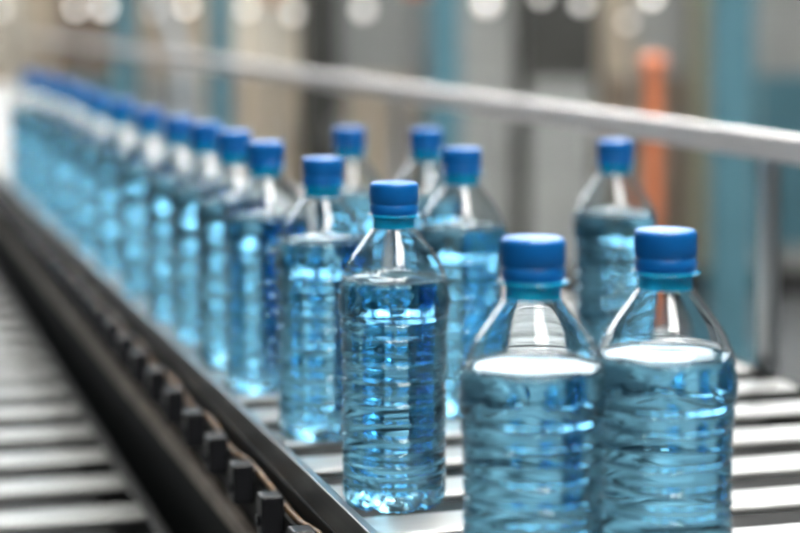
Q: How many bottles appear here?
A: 19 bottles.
